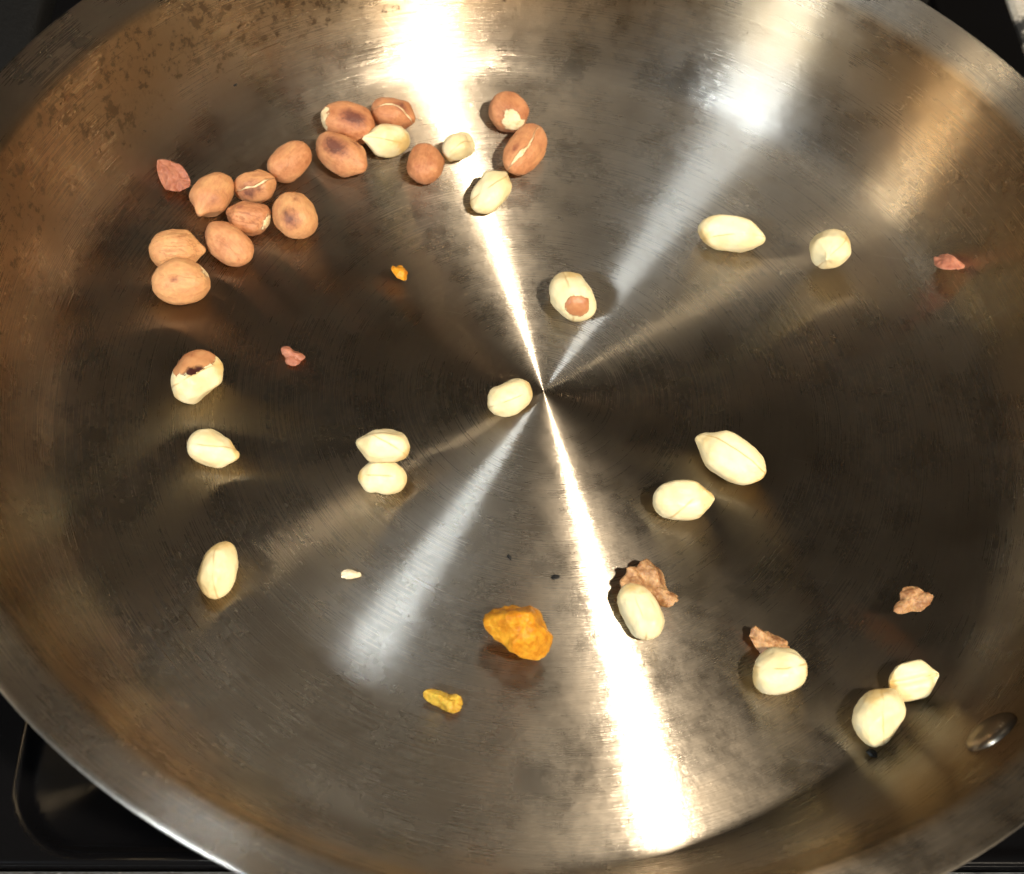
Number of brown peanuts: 14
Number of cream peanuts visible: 18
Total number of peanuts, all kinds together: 32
